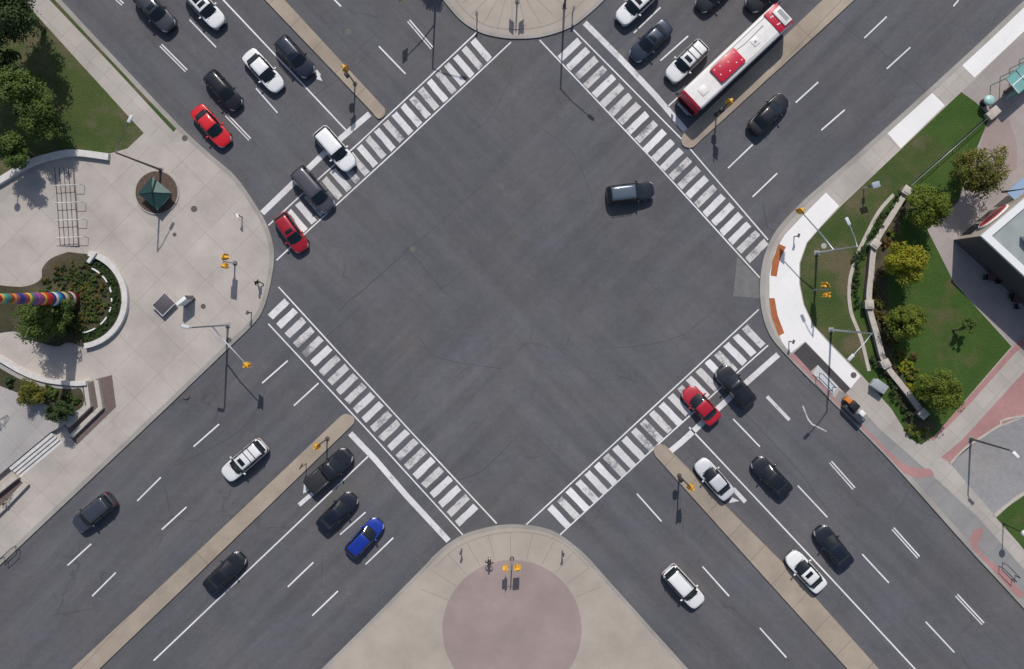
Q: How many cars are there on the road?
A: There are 29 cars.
